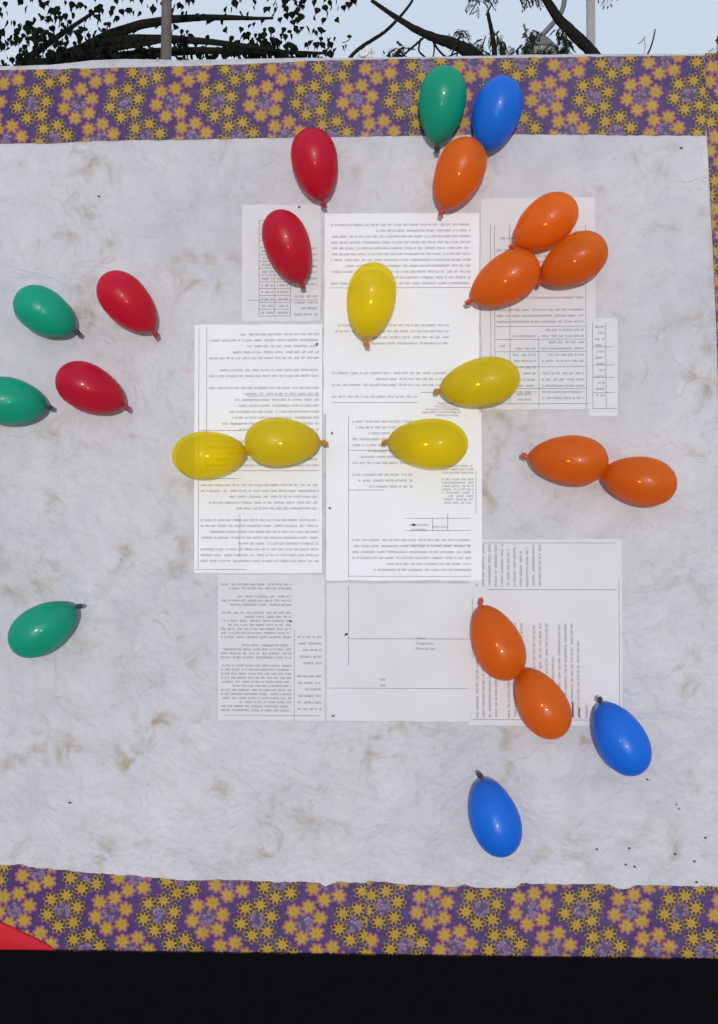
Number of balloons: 24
